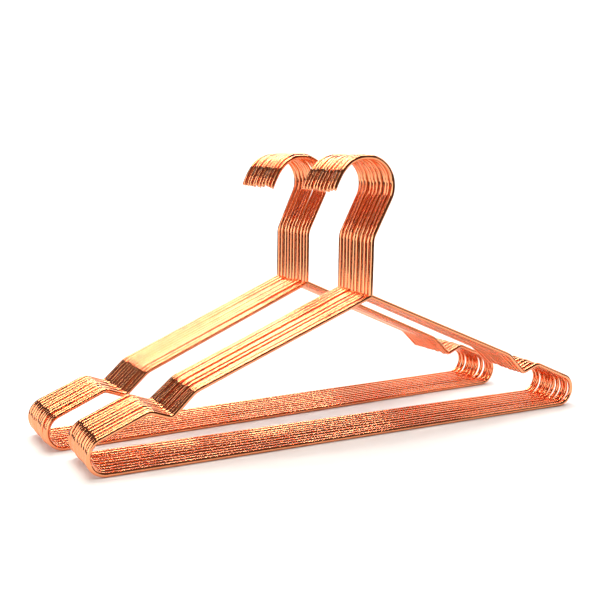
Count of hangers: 20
